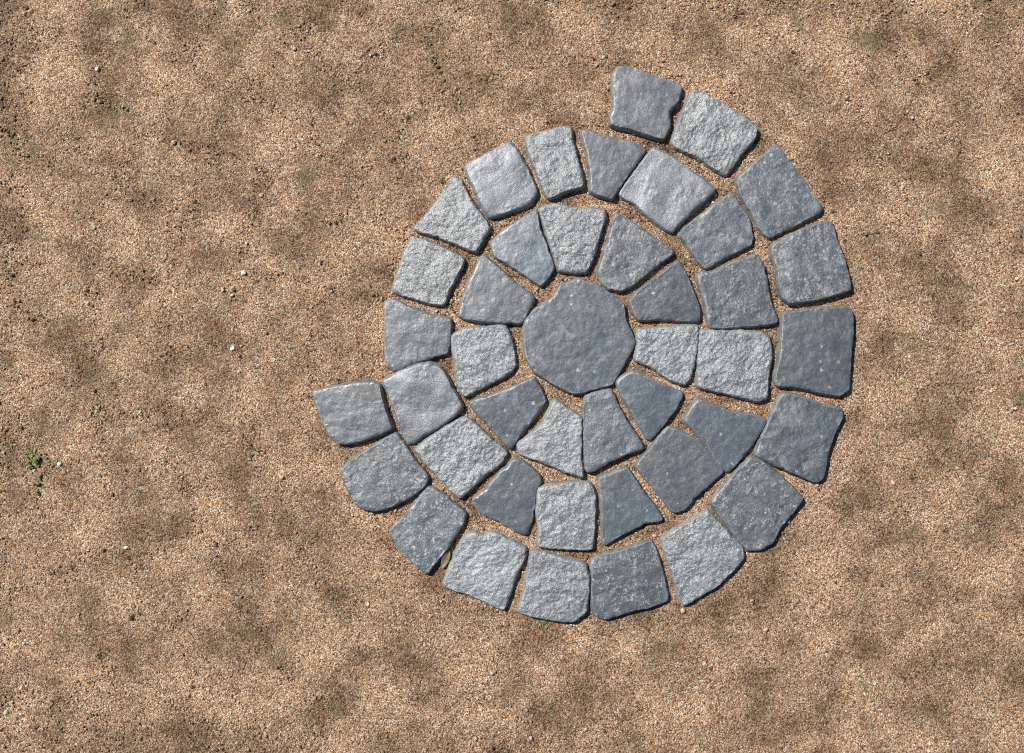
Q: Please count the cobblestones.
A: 43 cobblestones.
